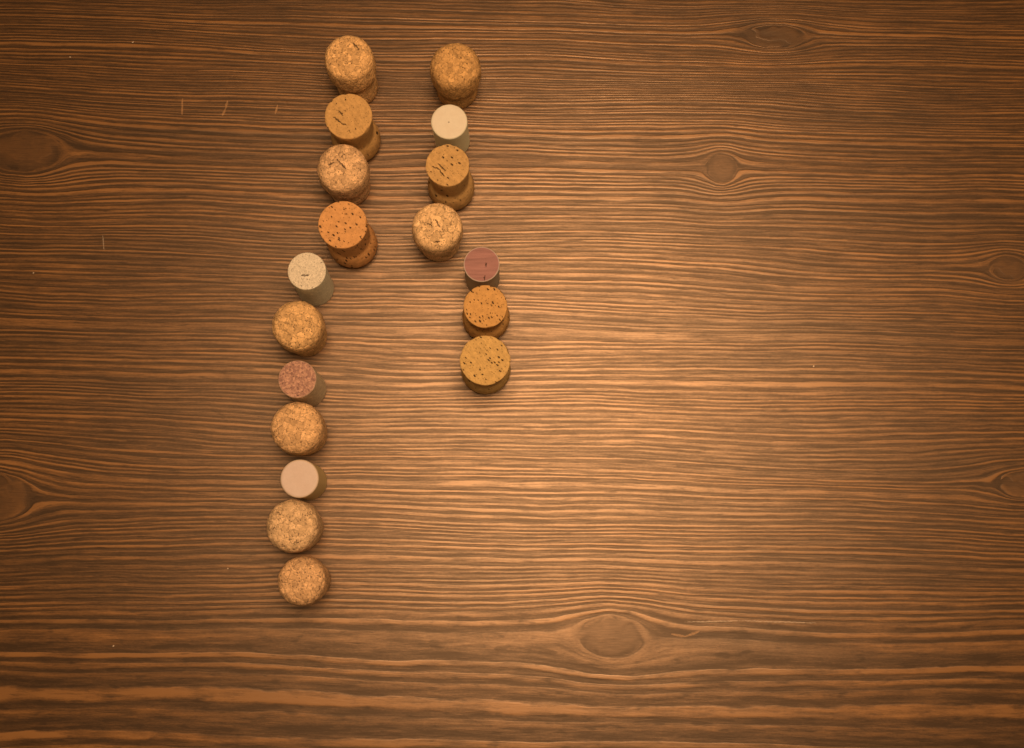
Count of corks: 18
